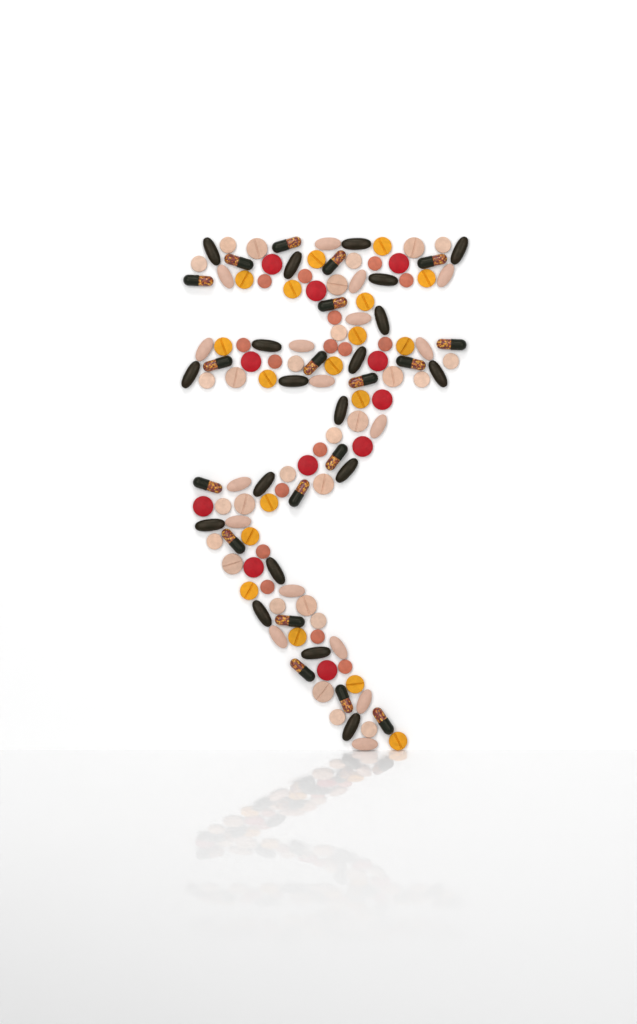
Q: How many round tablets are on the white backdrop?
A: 73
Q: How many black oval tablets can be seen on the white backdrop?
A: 19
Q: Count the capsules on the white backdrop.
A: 19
